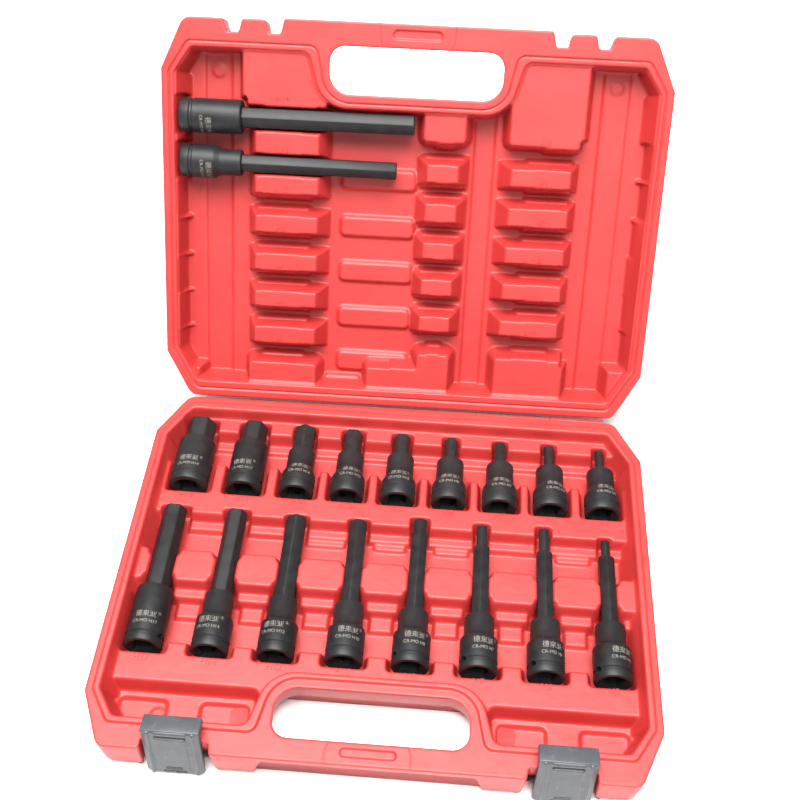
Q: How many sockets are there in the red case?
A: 19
